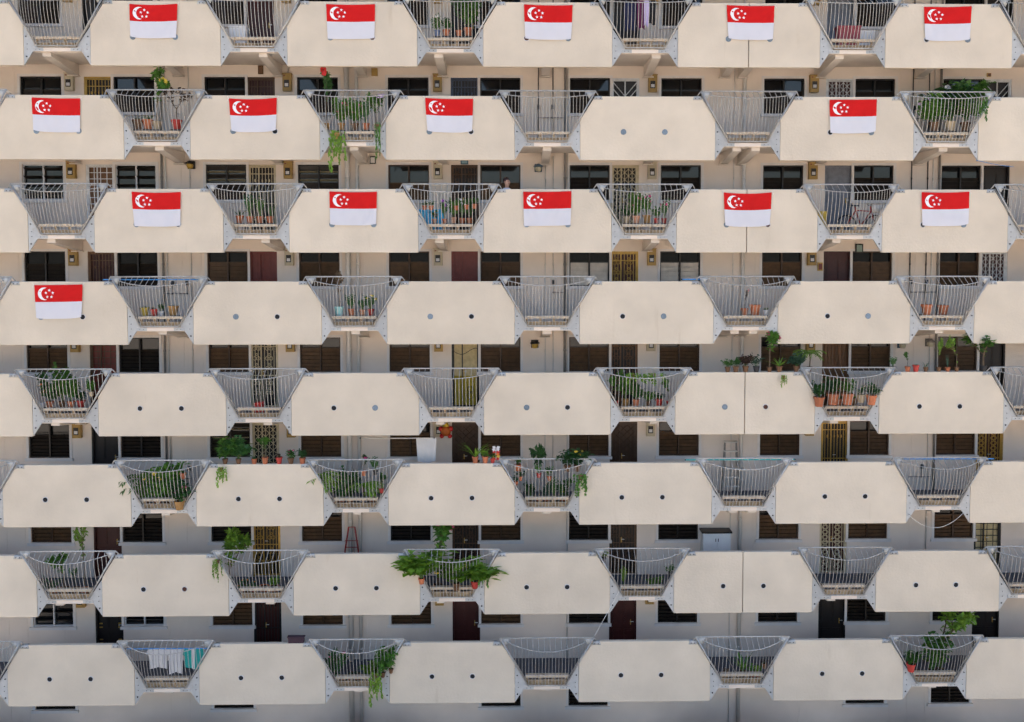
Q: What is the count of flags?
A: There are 15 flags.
